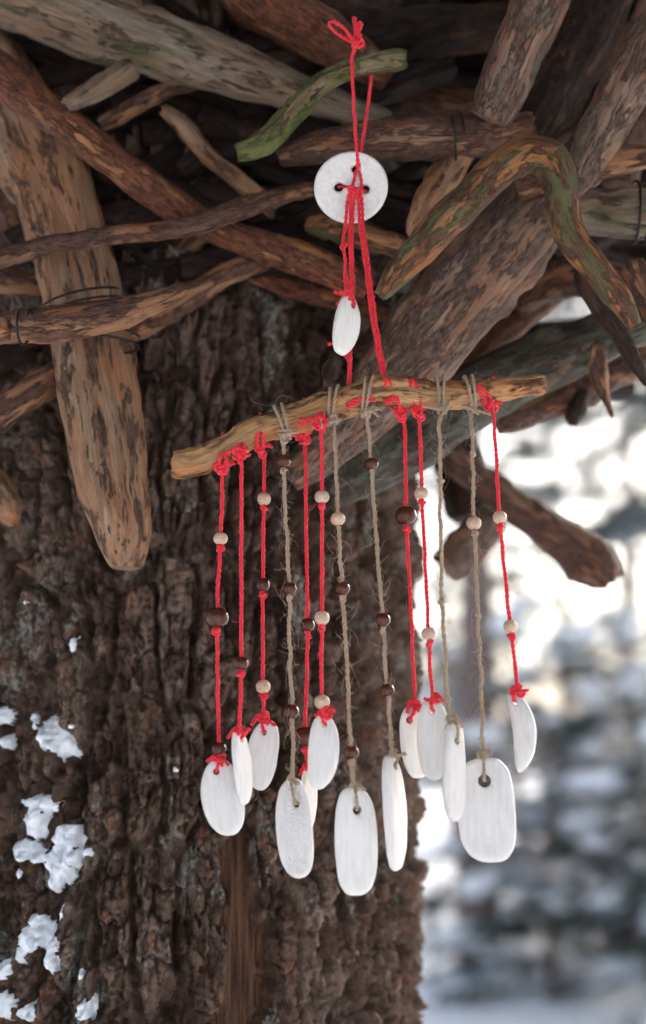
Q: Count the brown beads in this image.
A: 15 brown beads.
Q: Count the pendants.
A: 14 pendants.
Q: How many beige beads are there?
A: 12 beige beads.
